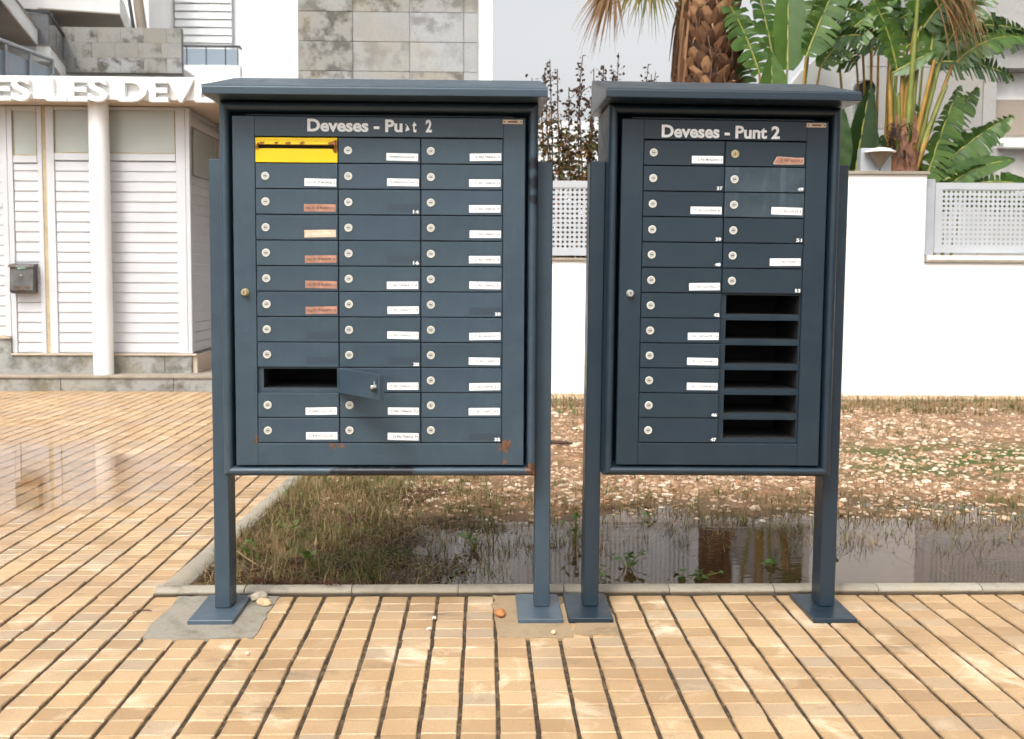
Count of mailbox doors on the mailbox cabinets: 53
